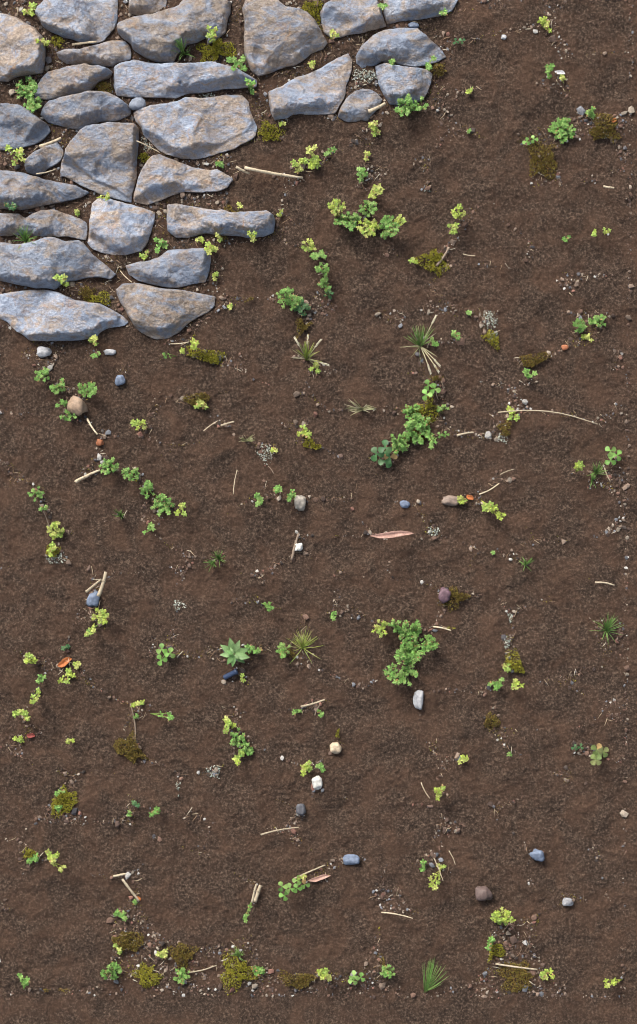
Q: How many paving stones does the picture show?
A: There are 28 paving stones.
